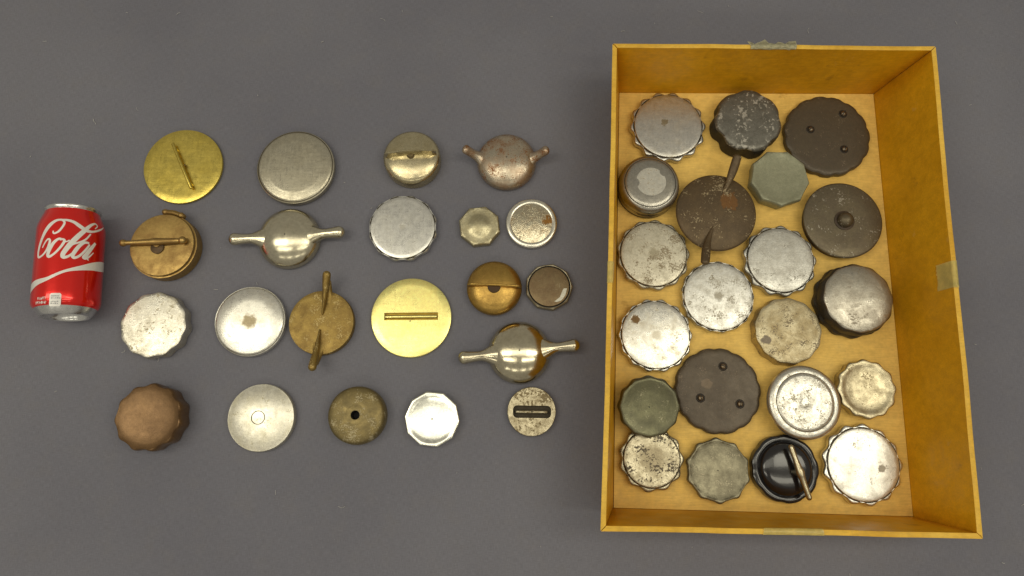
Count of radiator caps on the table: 42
